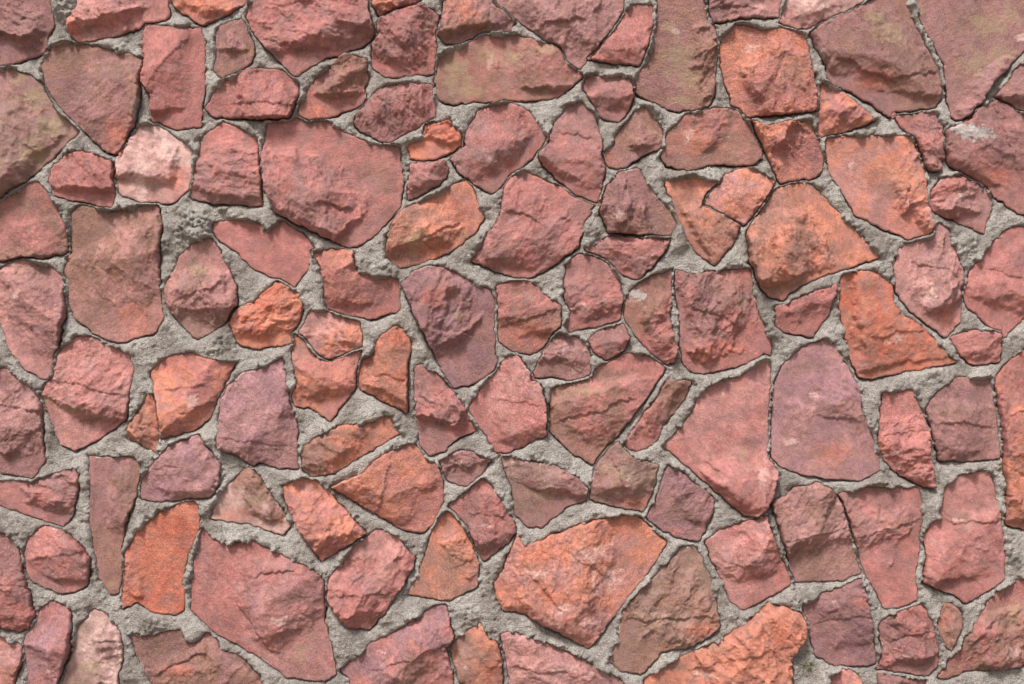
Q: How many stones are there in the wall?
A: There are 122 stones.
